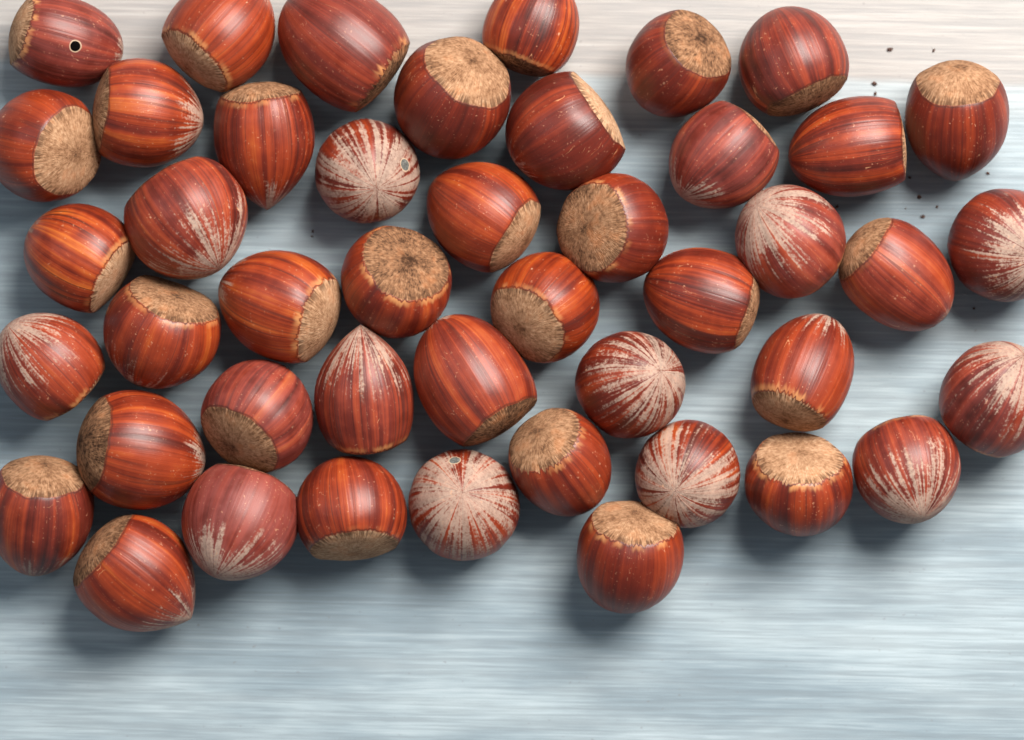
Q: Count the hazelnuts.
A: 45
